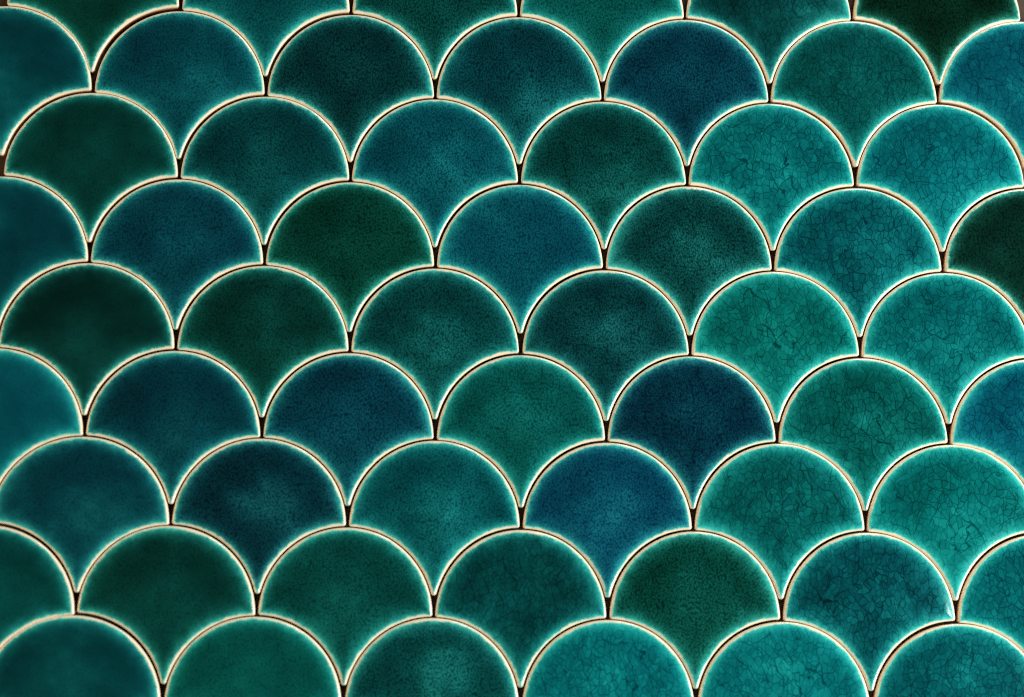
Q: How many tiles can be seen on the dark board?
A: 58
